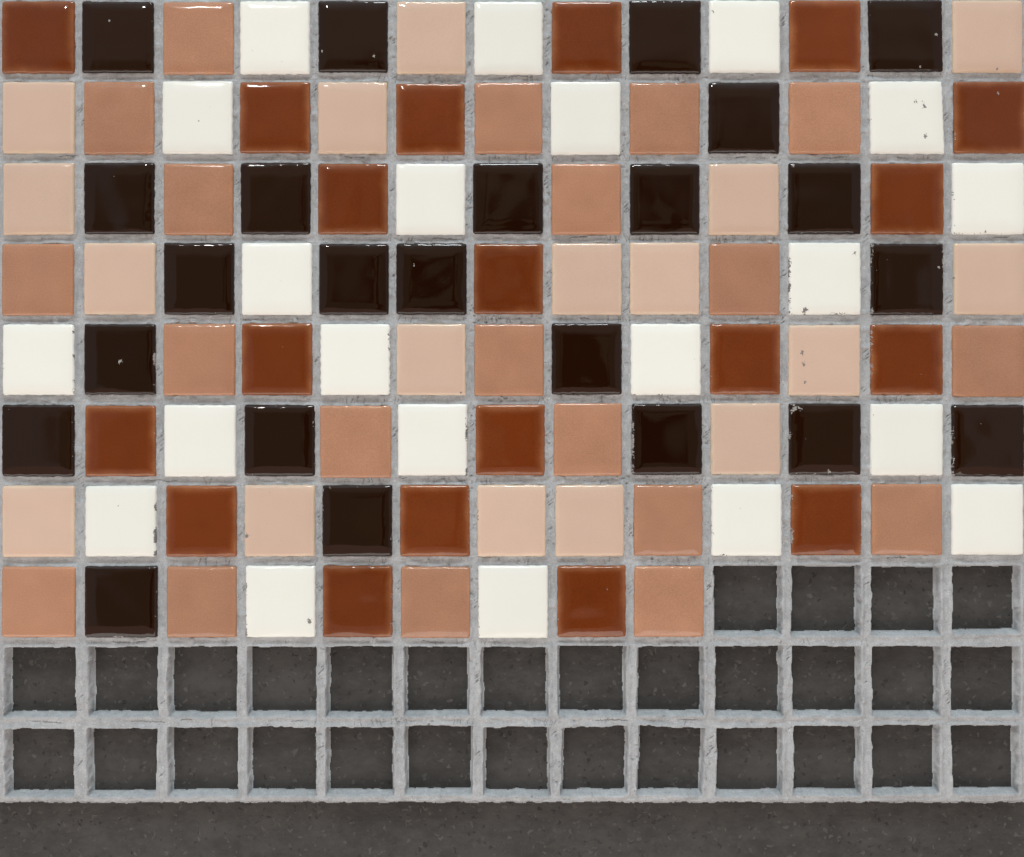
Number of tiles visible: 100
